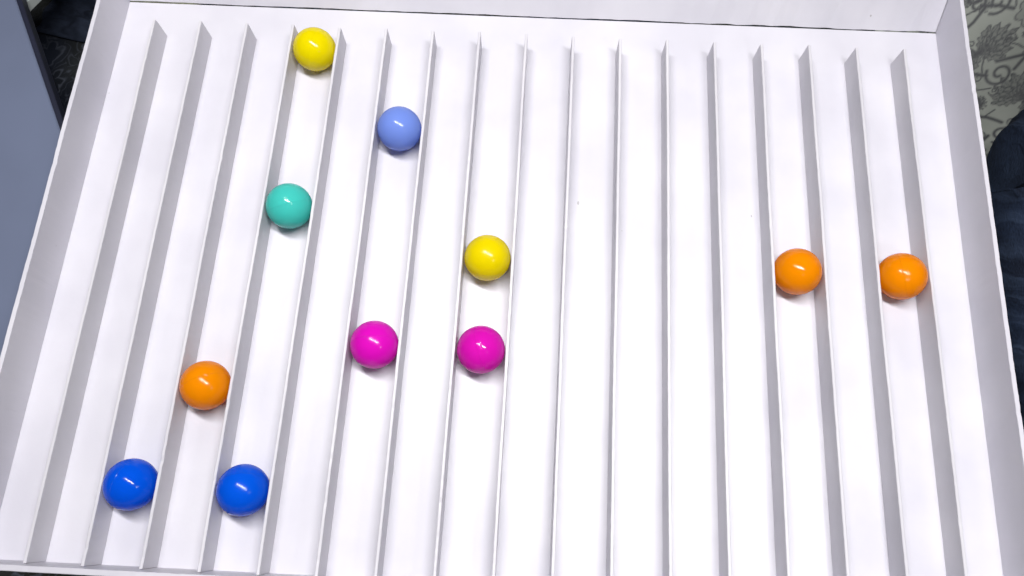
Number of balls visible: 11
